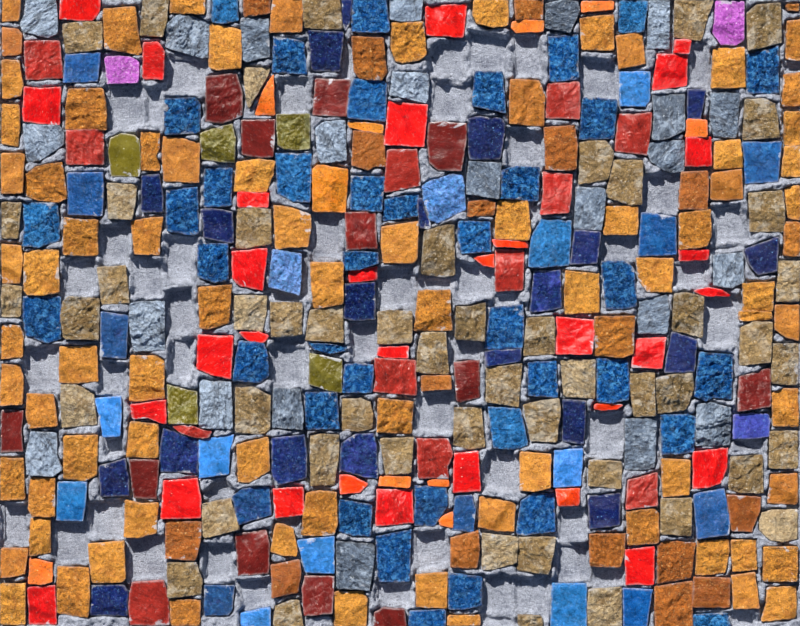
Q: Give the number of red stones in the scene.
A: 55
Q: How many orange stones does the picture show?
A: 107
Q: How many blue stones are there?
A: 81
